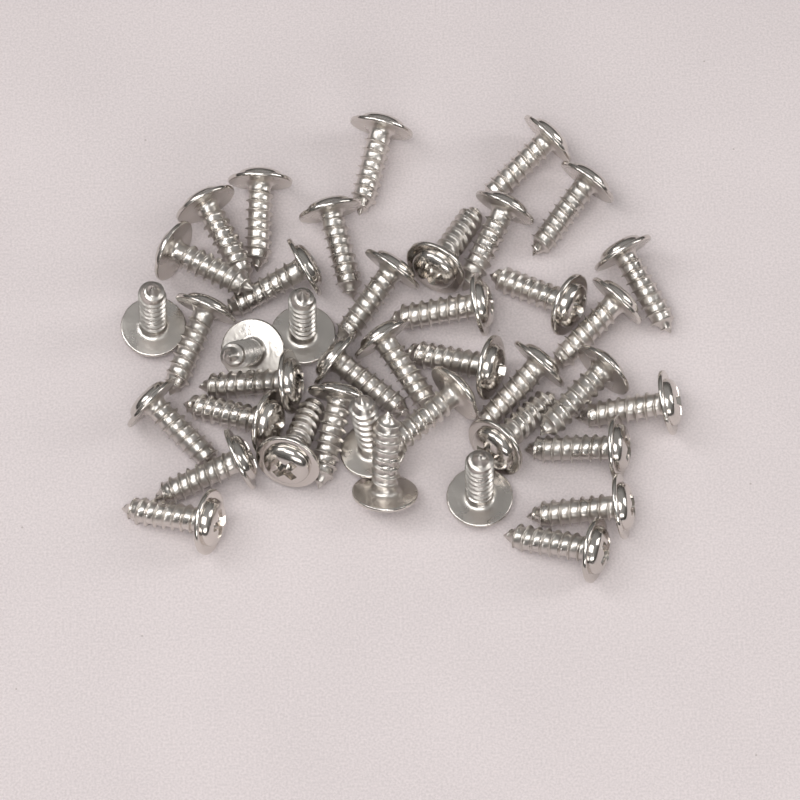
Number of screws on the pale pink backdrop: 40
